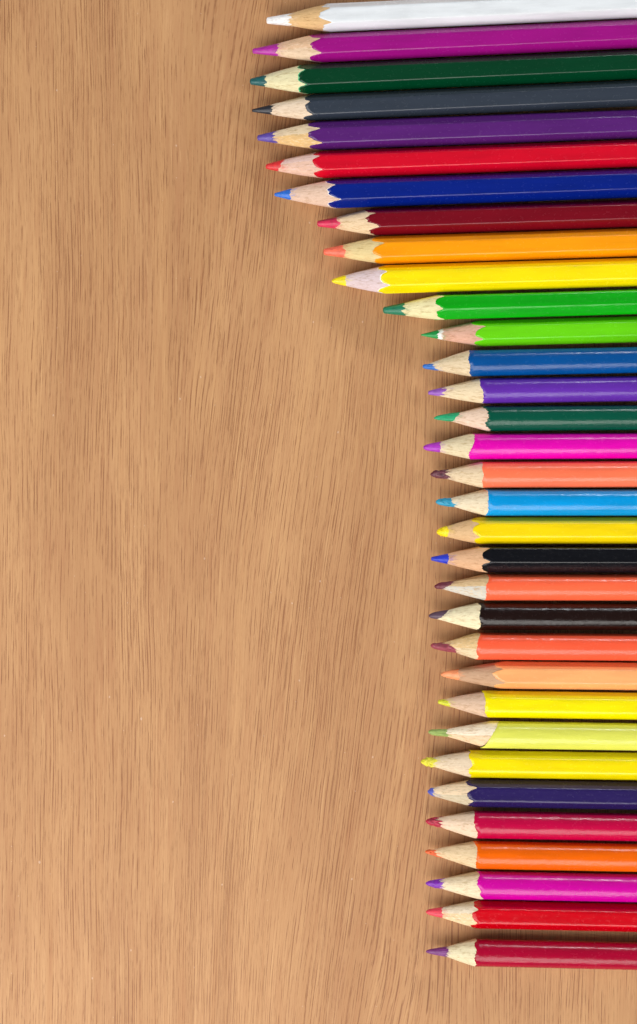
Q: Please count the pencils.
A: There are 33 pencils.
